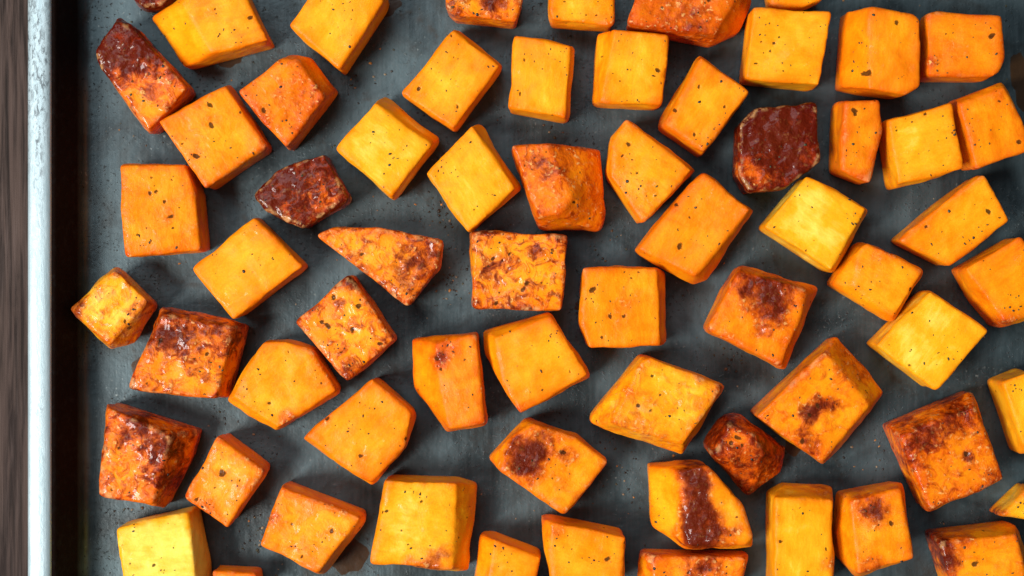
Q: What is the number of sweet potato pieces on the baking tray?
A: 65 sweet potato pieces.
